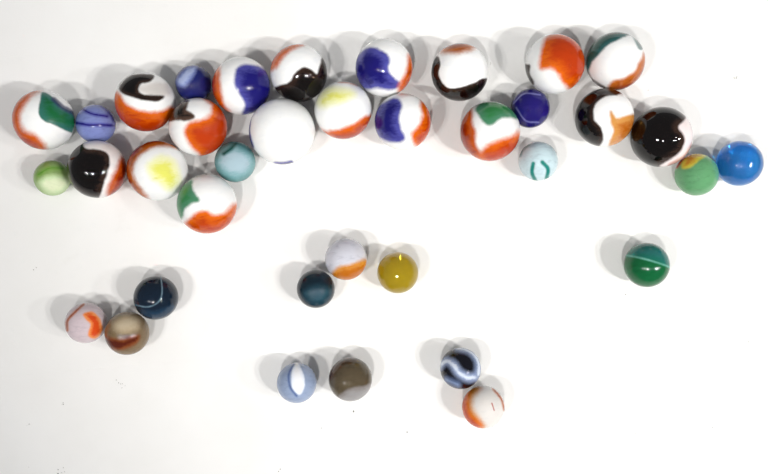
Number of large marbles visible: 18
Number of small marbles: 19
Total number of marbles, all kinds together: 37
